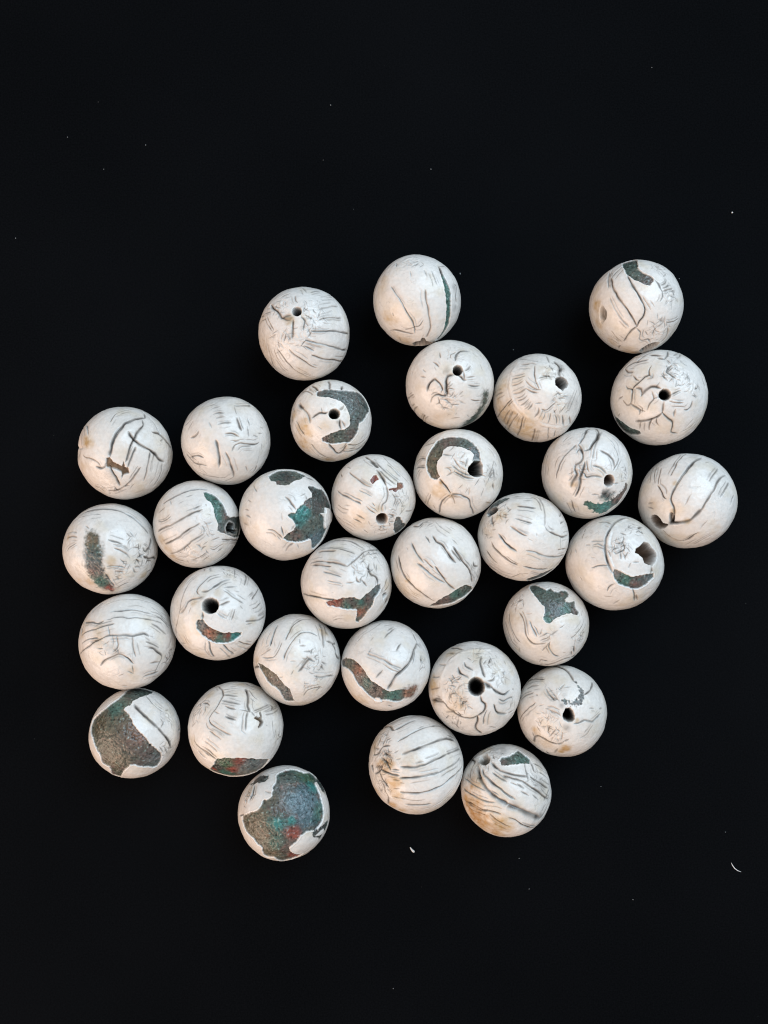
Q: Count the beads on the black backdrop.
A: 32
